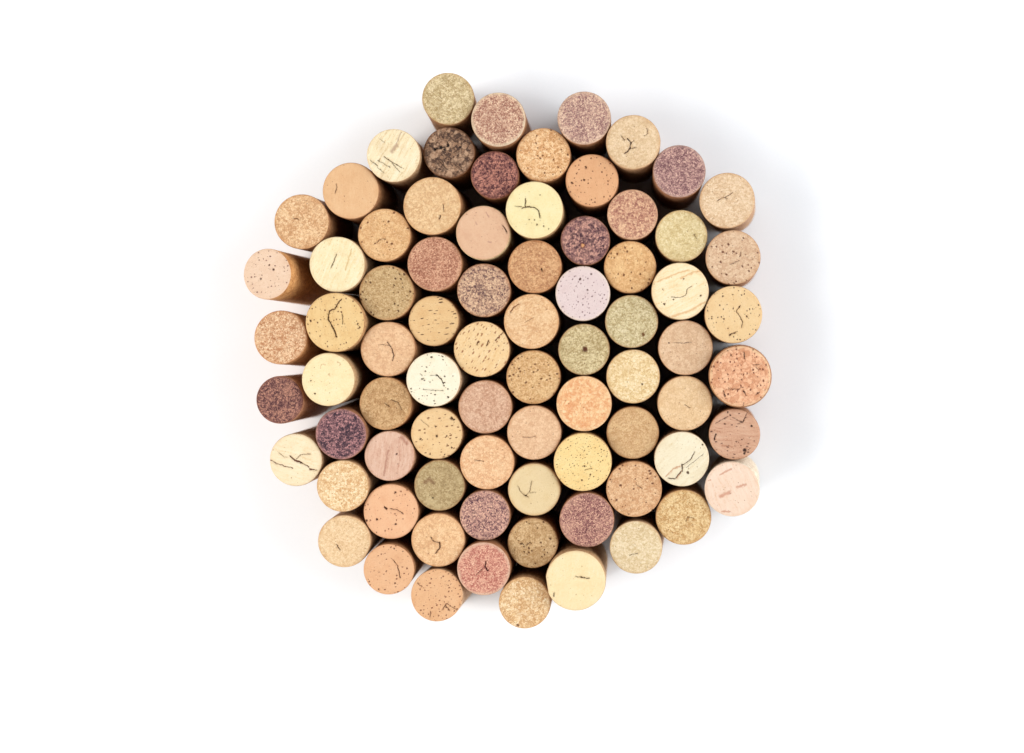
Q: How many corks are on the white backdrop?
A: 78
